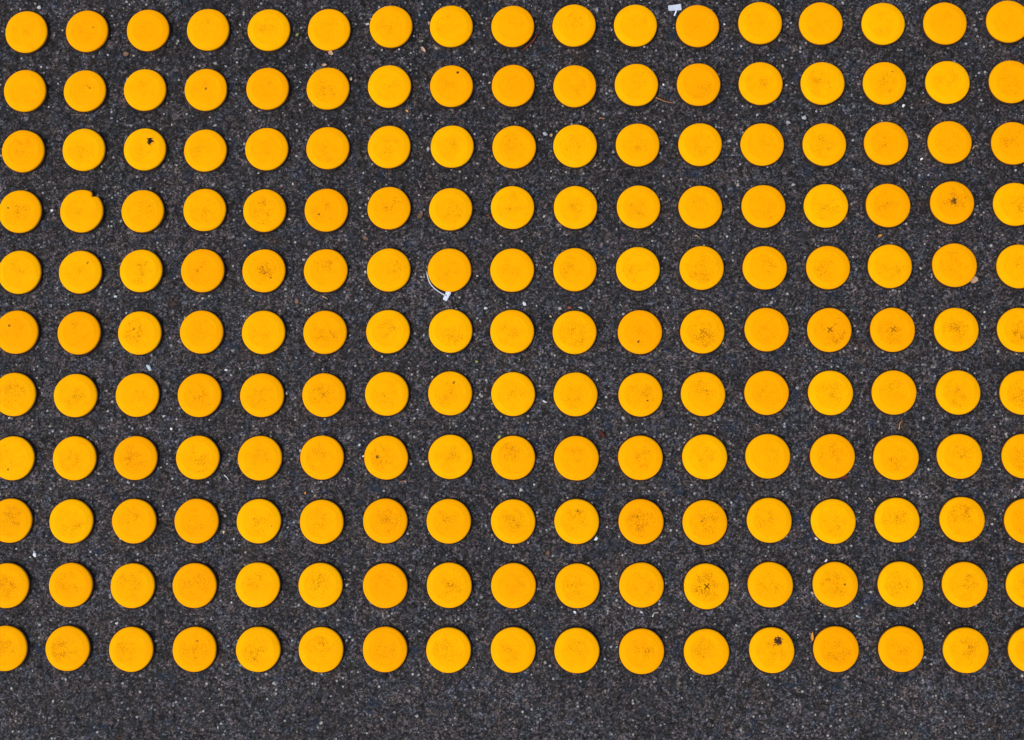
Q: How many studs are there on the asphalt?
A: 187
